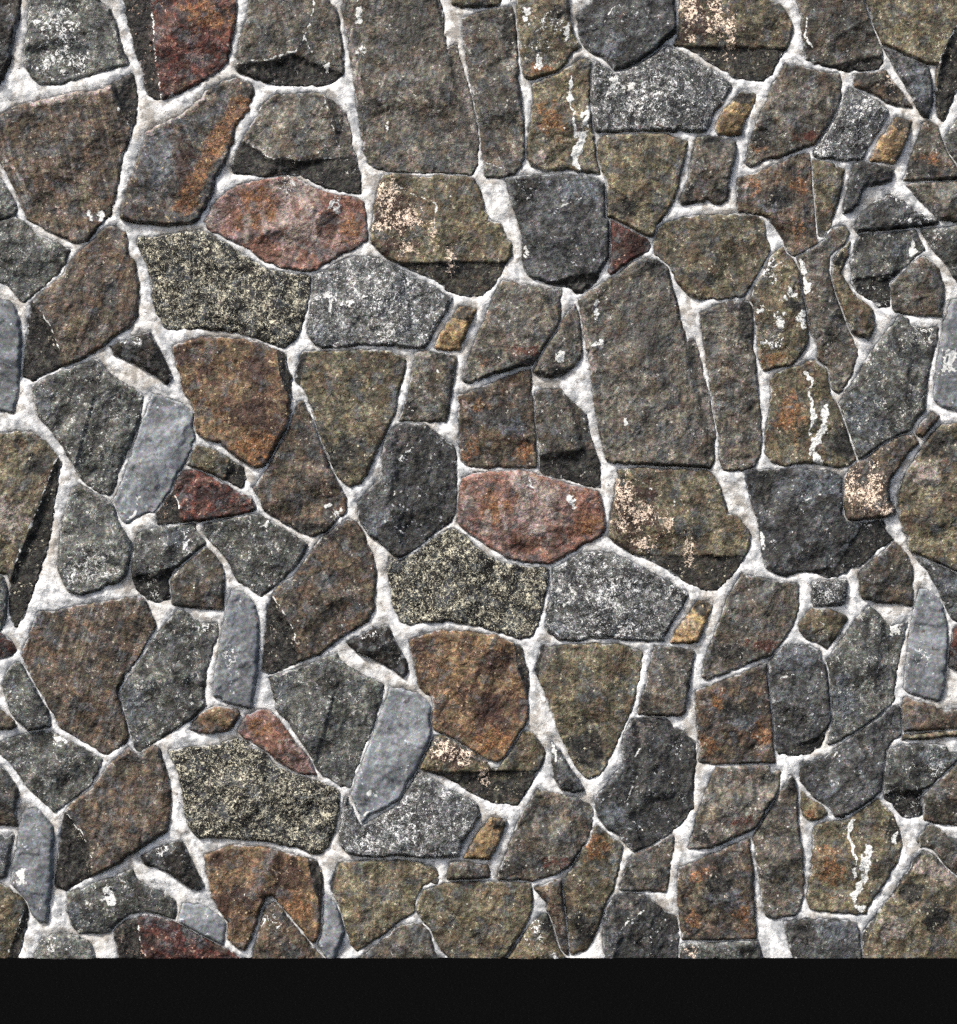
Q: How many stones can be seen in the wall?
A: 153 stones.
